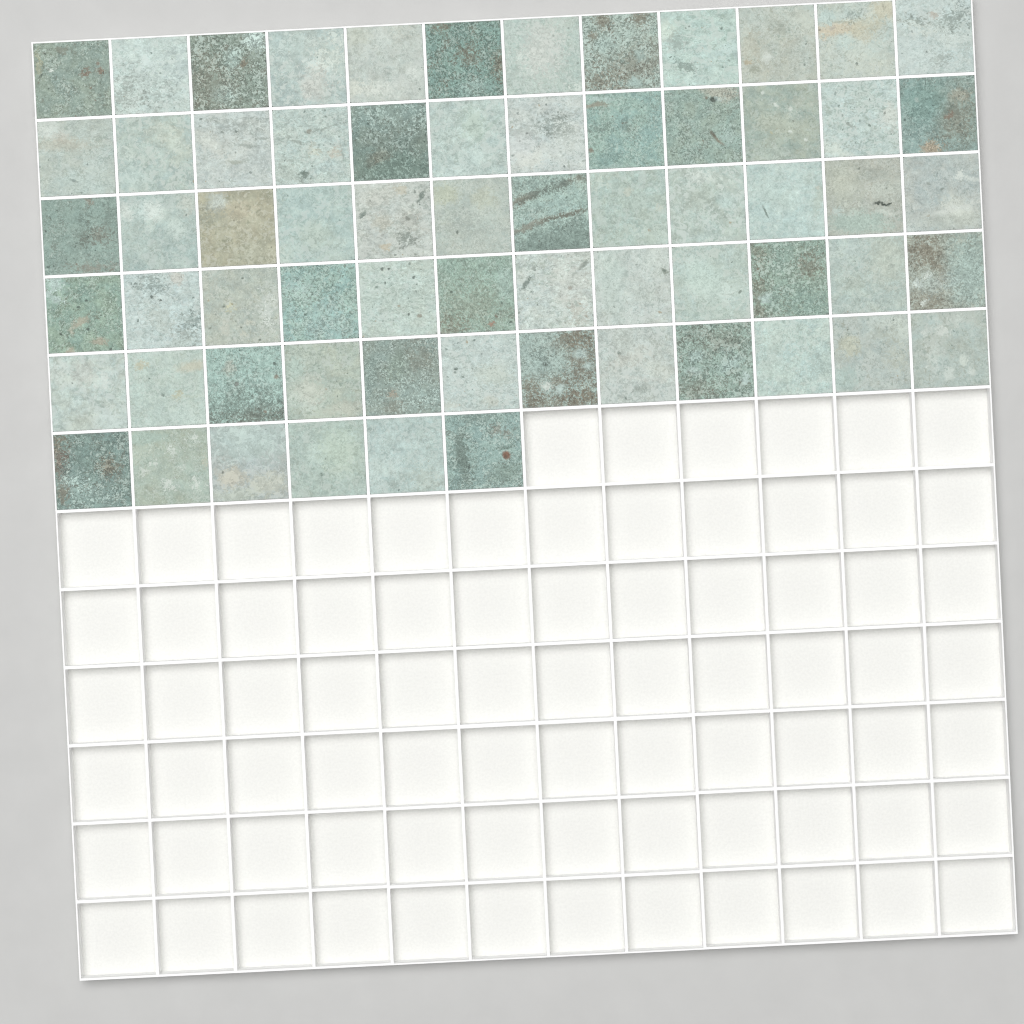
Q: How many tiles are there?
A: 66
